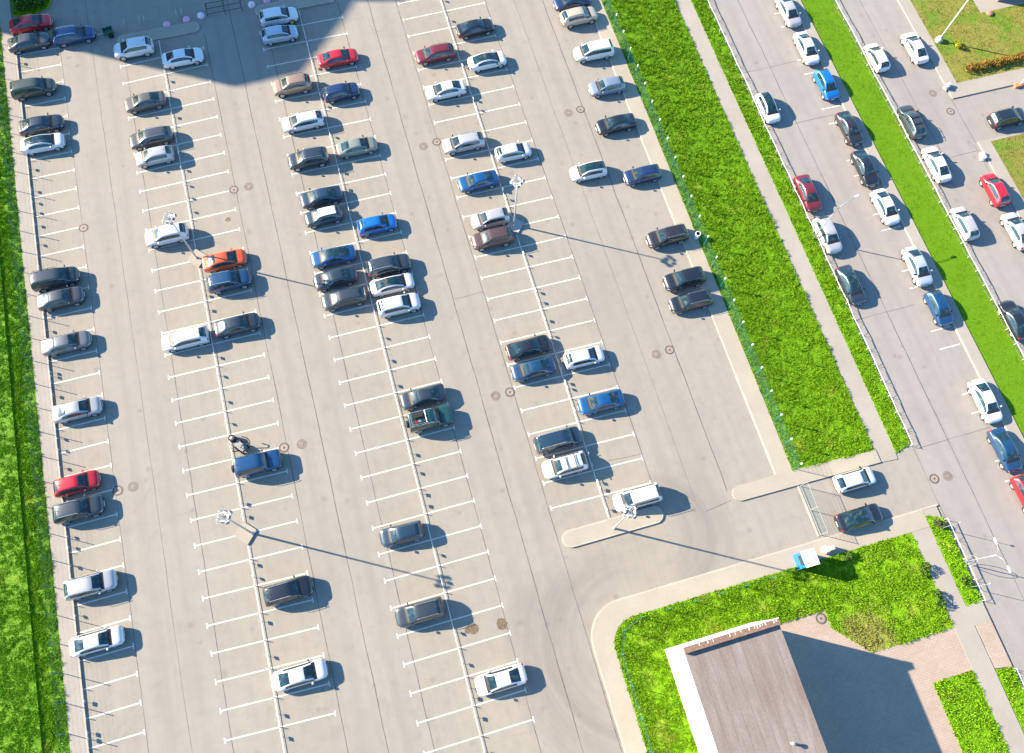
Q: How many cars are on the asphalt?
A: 101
